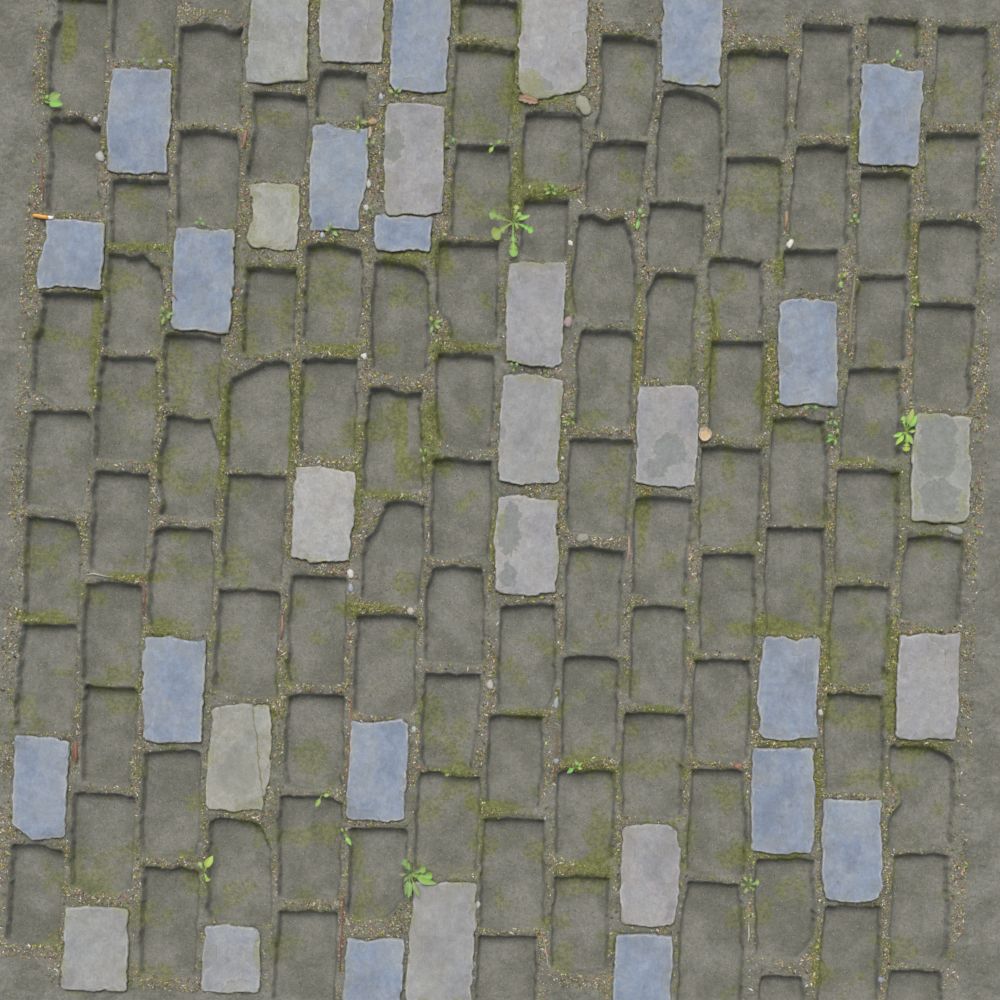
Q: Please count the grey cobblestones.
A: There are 17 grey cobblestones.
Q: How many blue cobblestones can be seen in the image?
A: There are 17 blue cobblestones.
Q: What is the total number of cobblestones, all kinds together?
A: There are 34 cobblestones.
